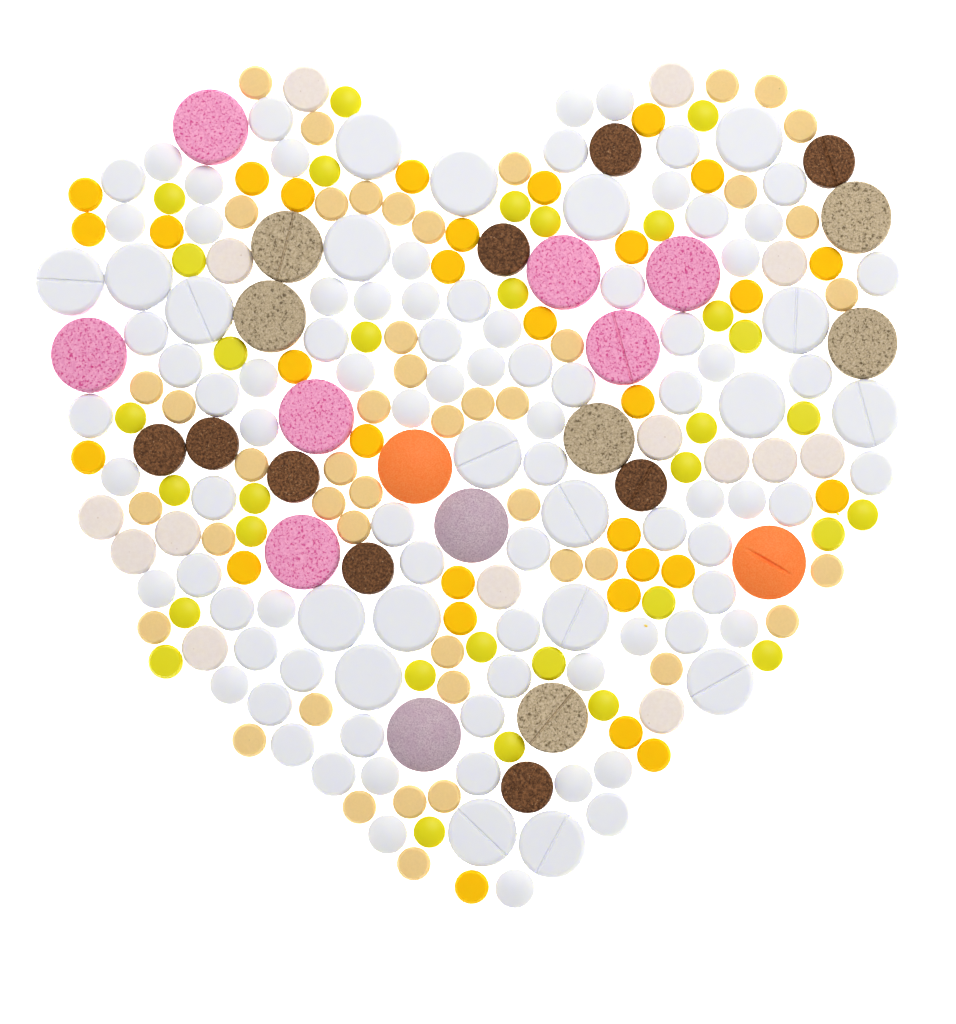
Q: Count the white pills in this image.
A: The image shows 101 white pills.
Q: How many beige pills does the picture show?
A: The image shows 45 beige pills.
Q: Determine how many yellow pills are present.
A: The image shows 32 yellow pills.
